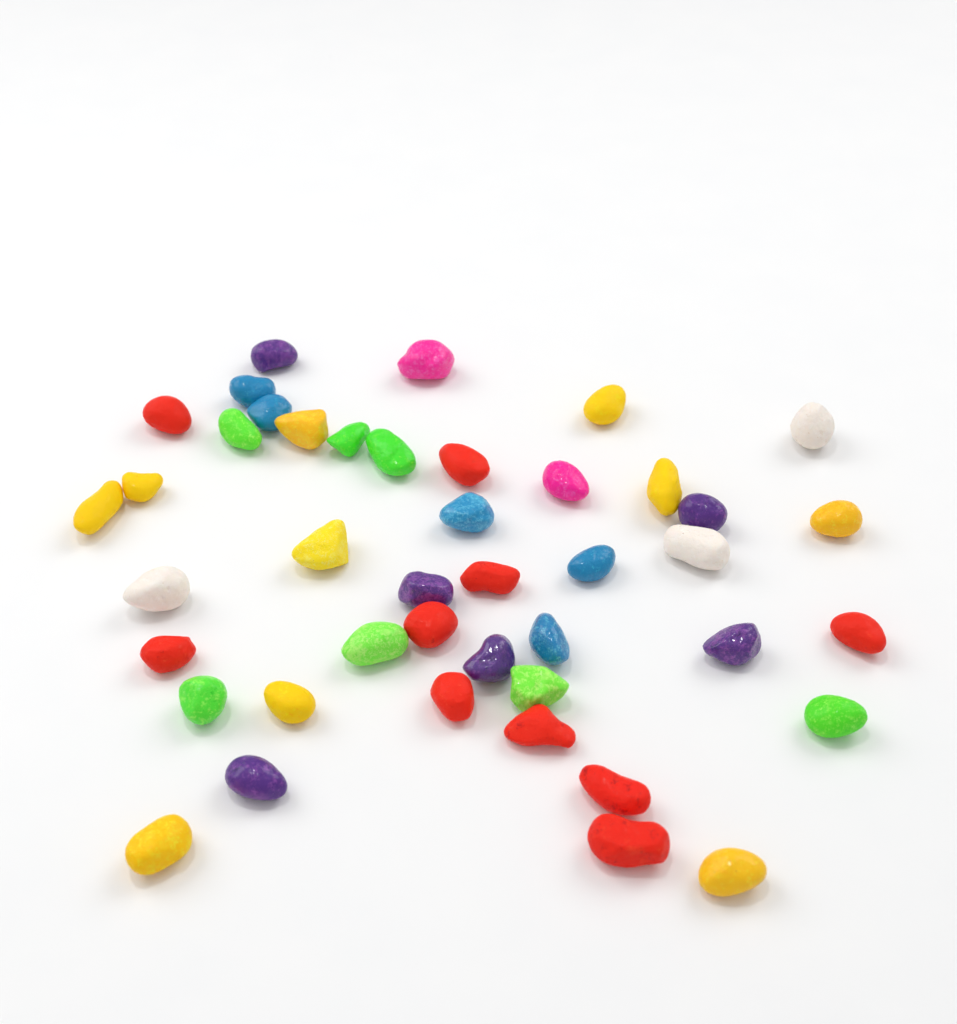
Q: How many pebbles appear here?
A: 43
